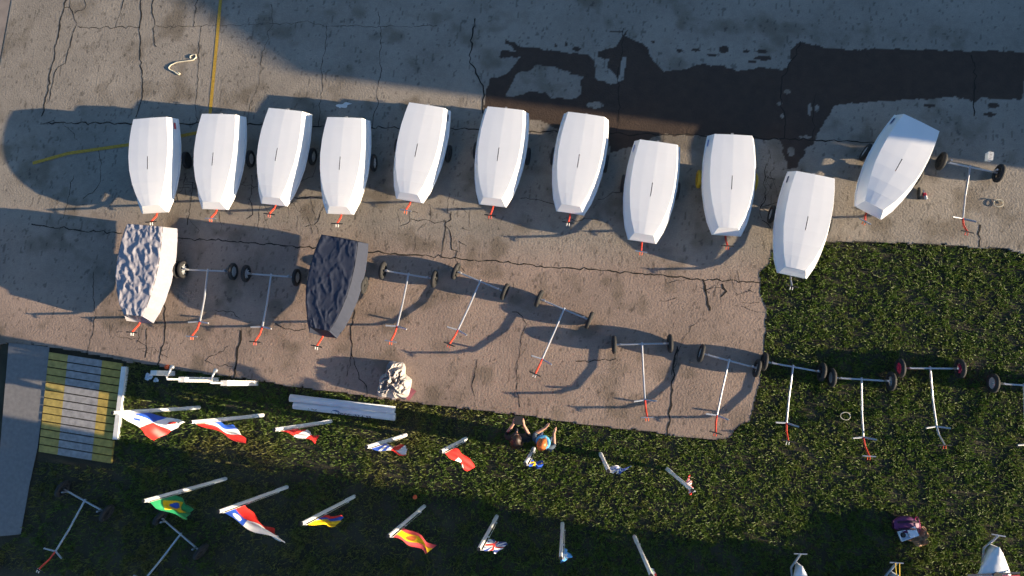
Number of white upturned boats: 11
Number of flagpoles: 15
